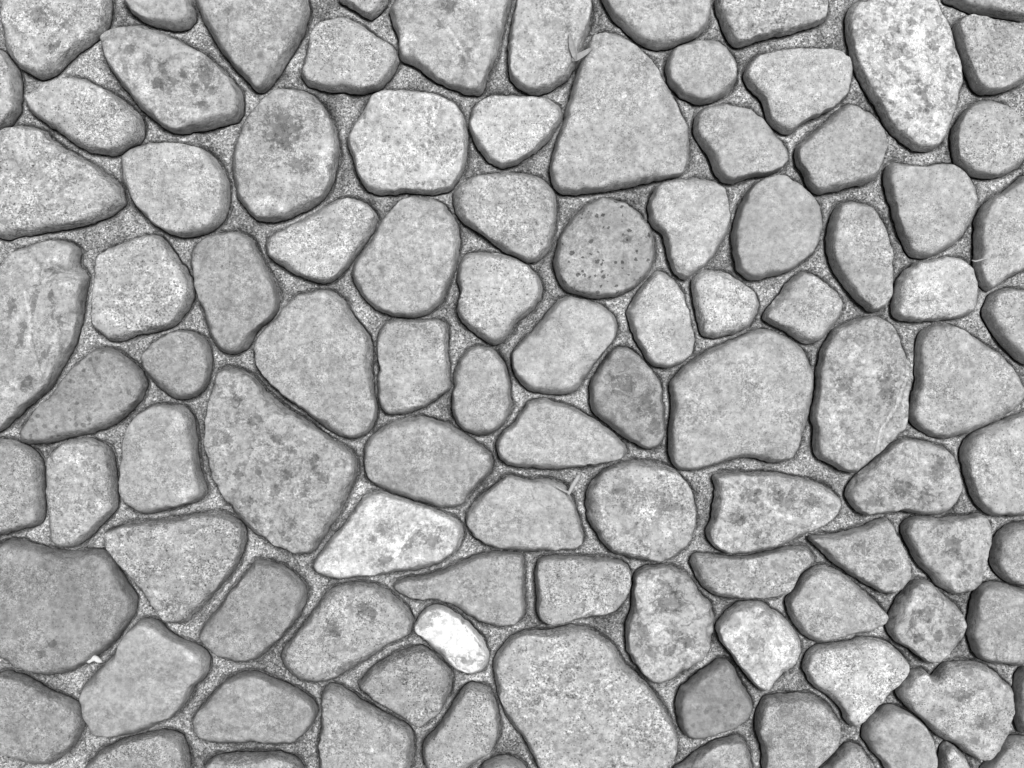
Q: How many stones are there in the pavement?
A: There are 102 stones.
